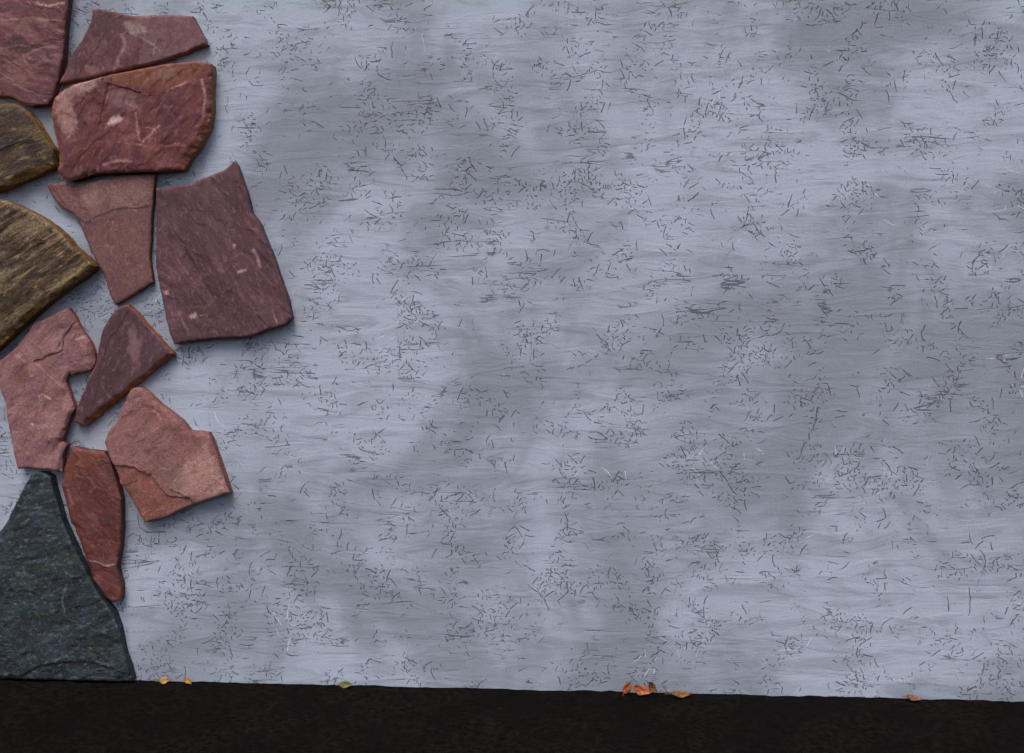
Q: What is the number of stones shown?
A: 12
